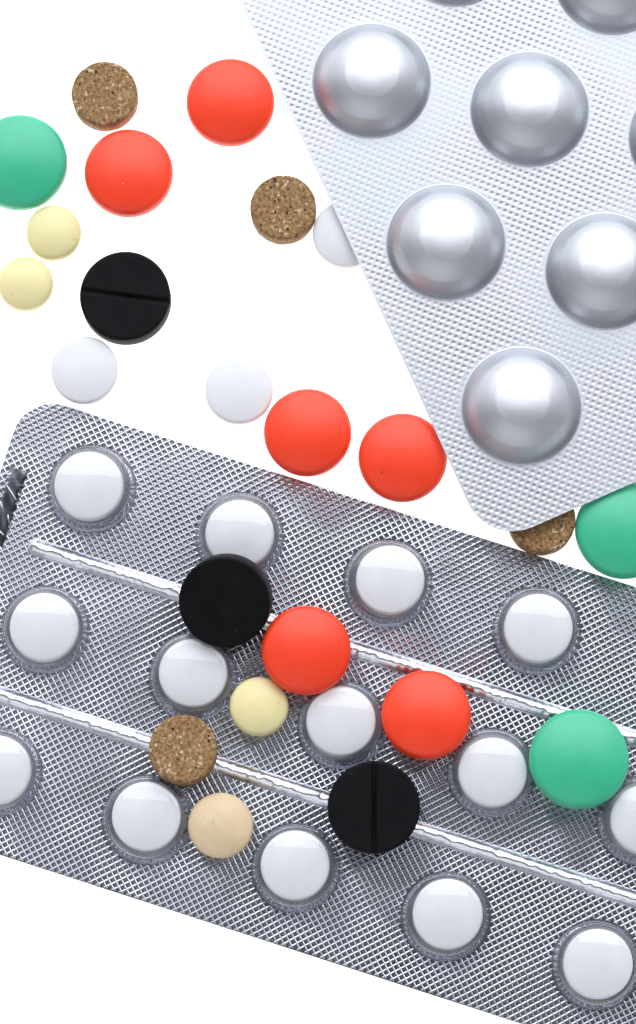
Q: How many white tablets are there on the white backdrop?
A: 17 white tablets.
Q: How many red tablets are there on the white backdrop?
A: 6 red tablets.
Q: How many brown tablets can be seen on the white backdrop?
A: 4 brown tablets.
